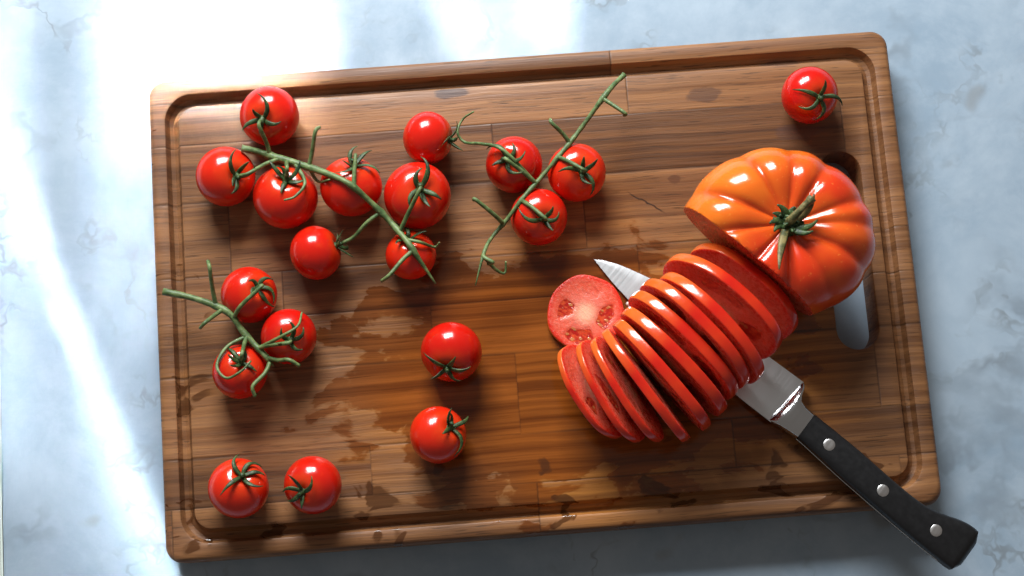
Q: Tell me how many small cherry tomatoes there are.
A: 19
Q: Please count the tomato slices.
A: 12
